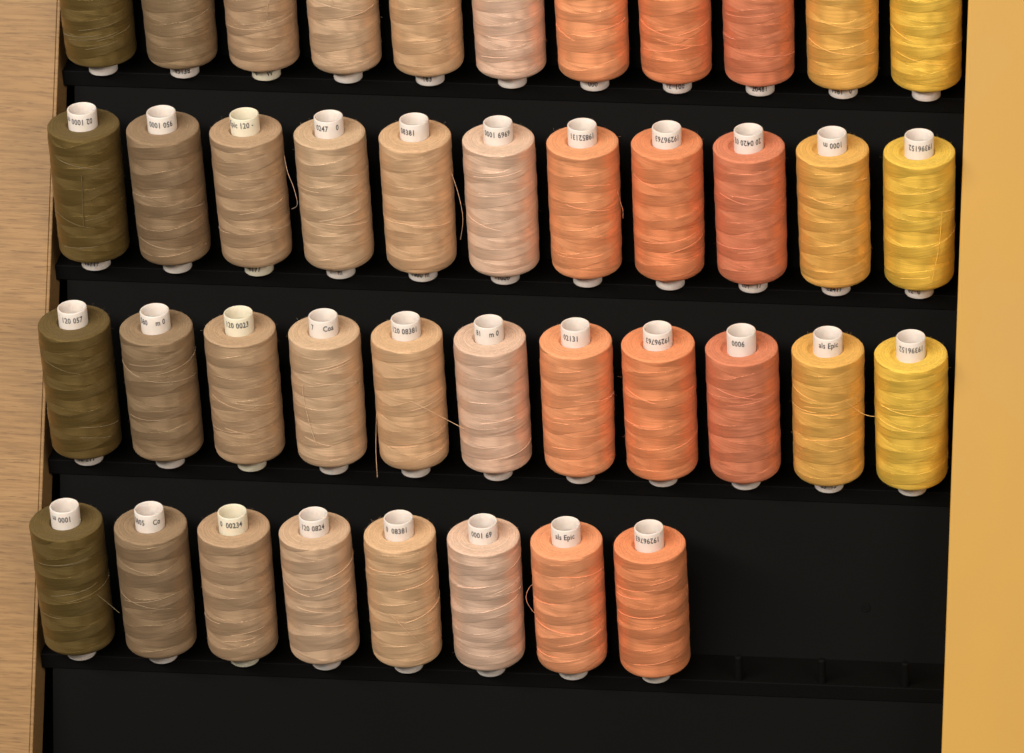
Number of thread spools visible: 41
